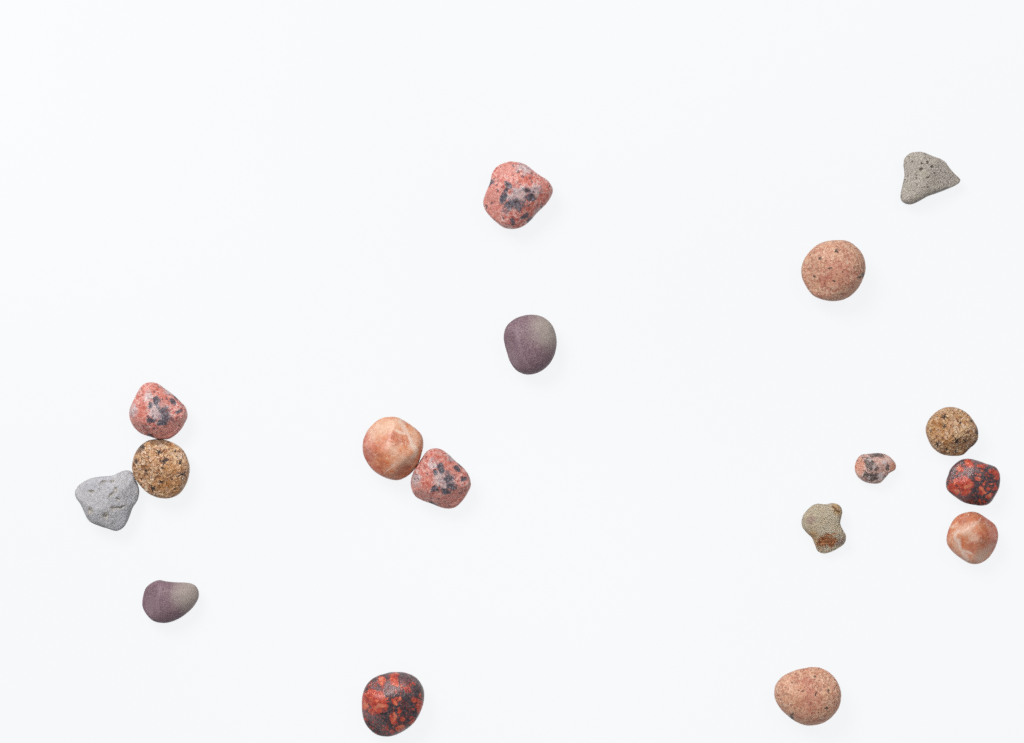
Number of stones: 17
